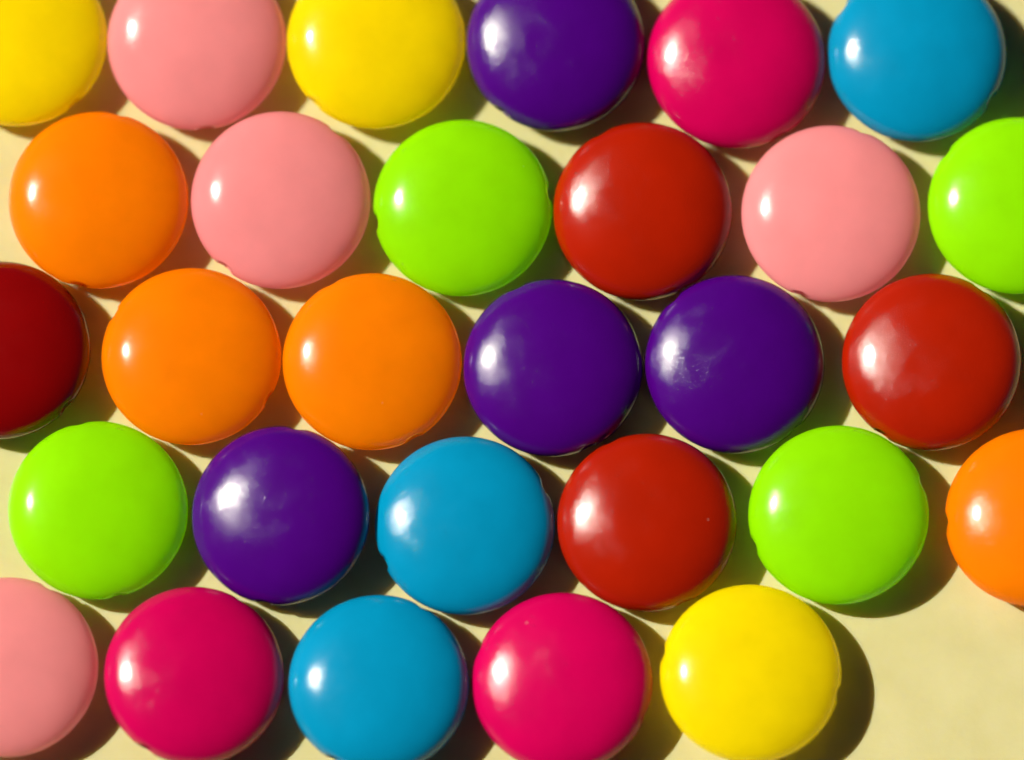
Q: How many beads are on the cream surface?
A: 29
